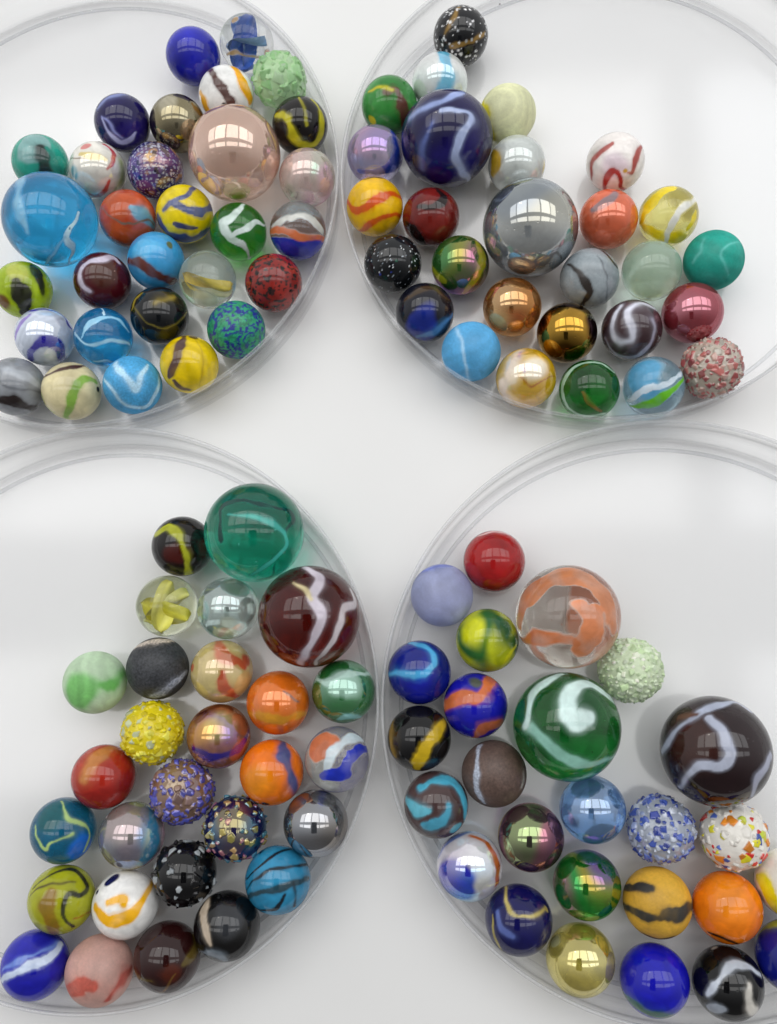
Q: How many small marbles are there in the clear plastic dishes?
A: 103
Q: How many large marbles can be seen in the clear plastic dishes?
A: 9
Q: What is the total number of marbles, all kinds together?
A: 112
